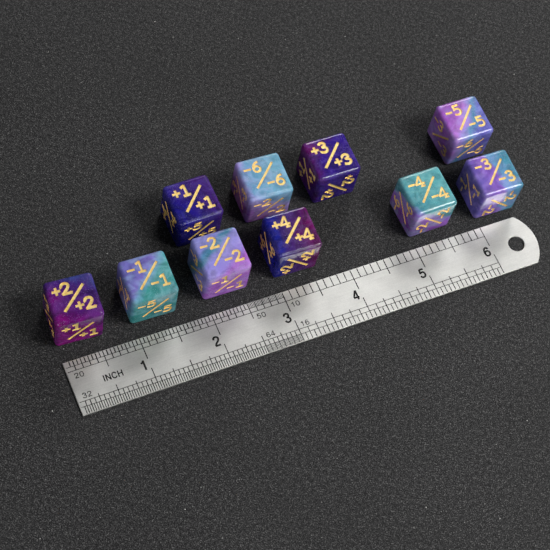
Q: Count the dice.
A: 10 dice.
